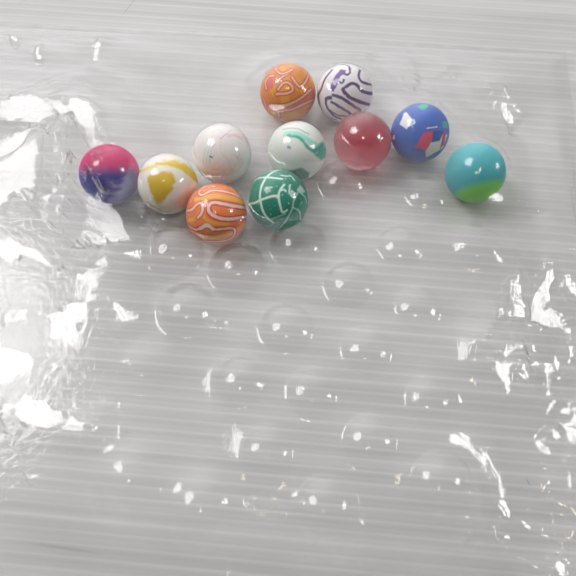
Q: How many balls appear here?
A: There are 11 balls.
